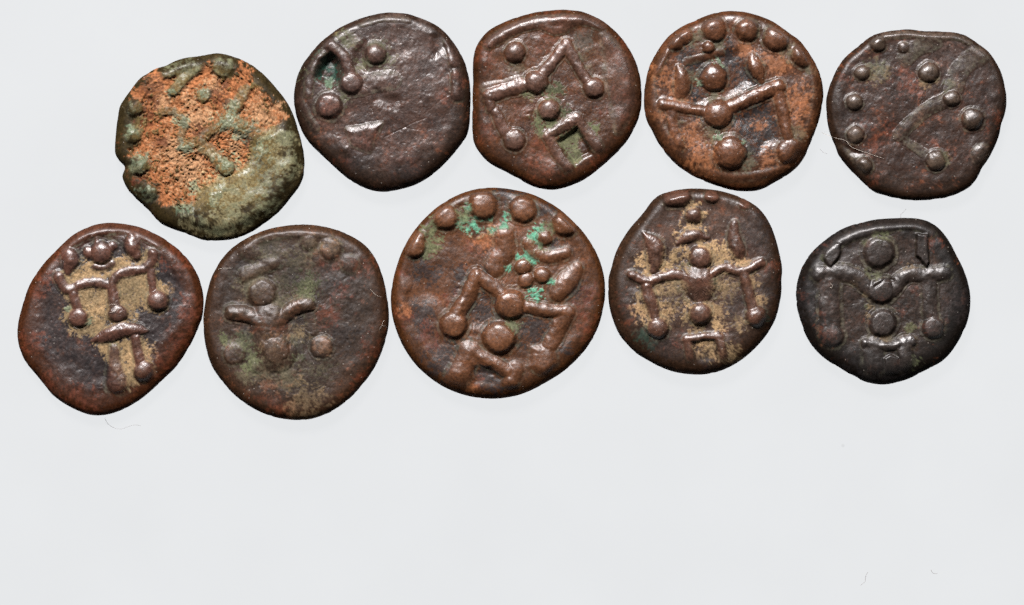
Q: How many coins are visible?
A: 10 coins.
